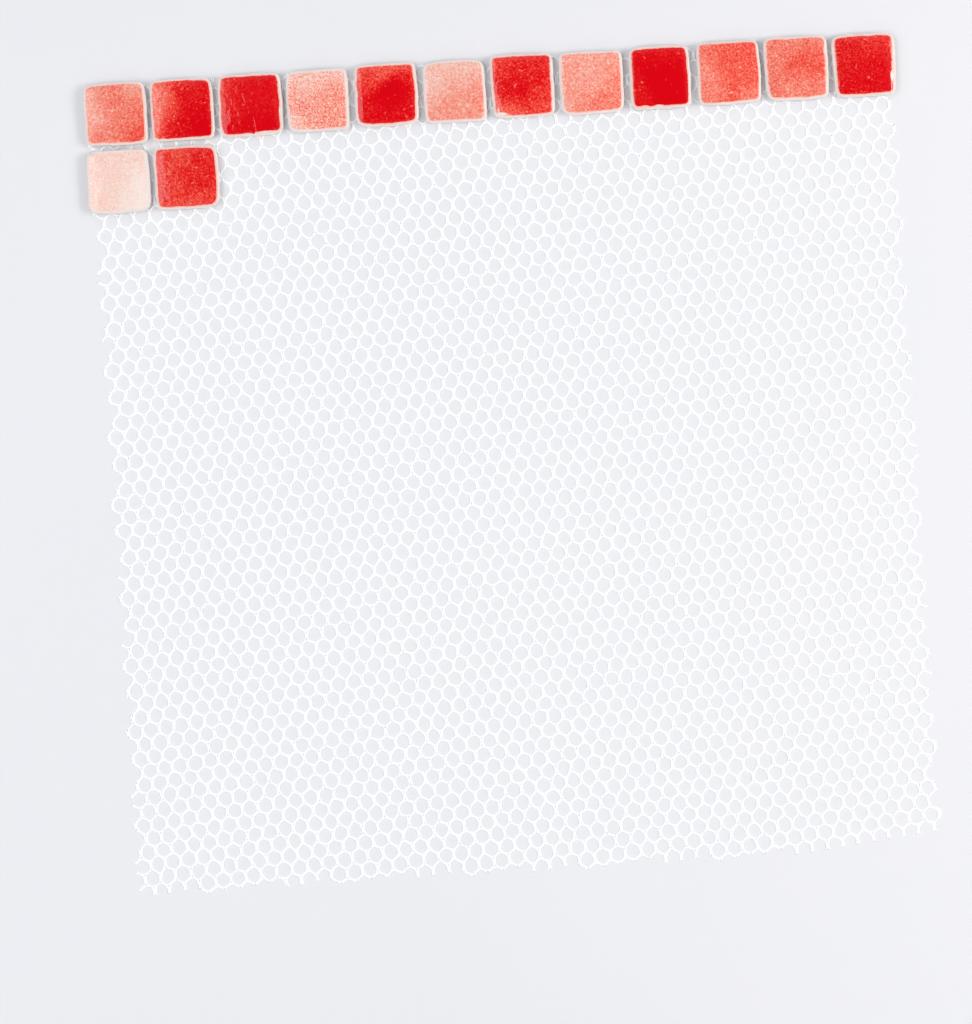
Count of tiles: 14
